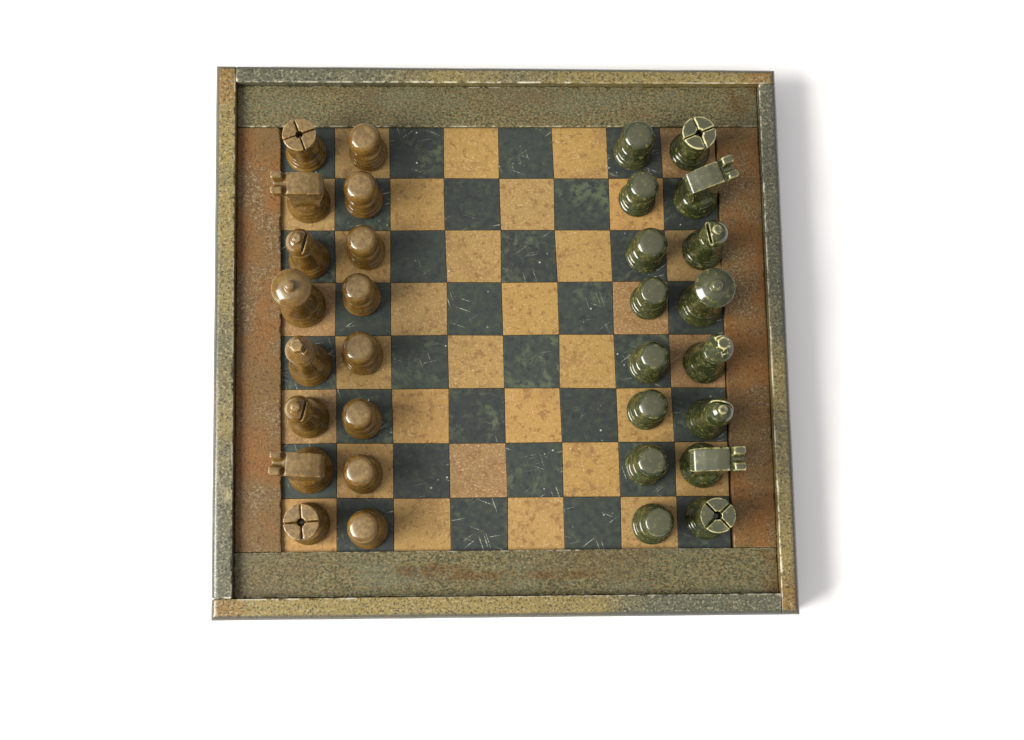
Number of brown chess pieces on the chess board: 16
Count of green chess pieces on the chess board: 16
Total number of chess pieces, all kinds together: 32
